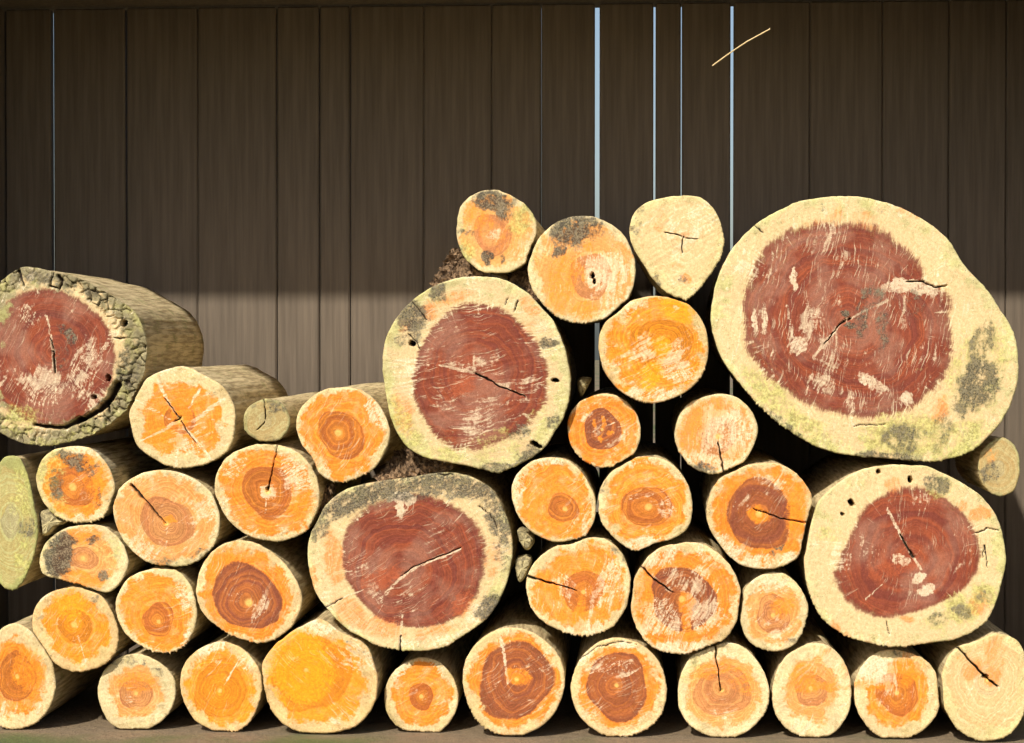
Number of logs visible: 40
